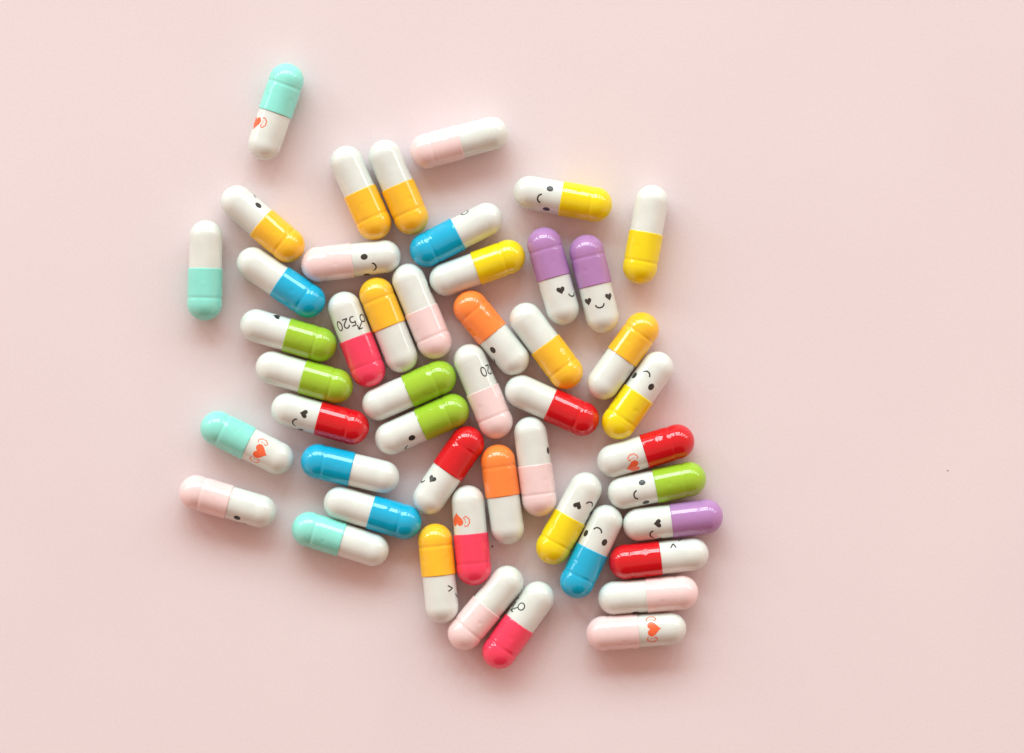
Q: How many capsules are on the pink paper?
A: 48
